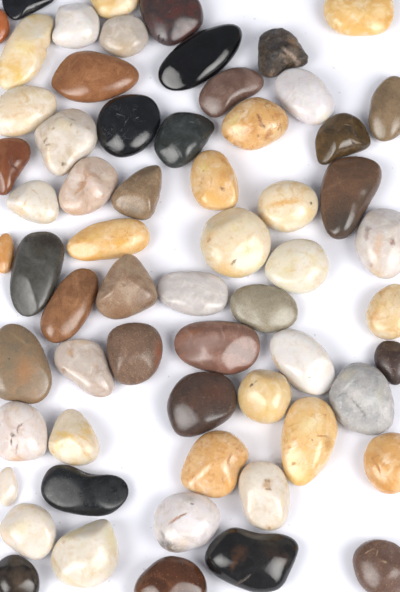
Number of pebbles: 62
